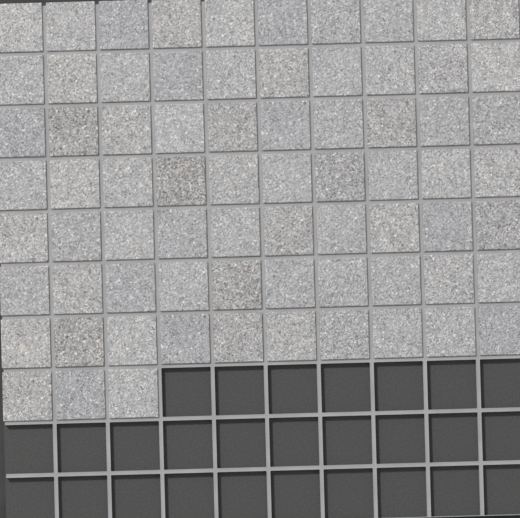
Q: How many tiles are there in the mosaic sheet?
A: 73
